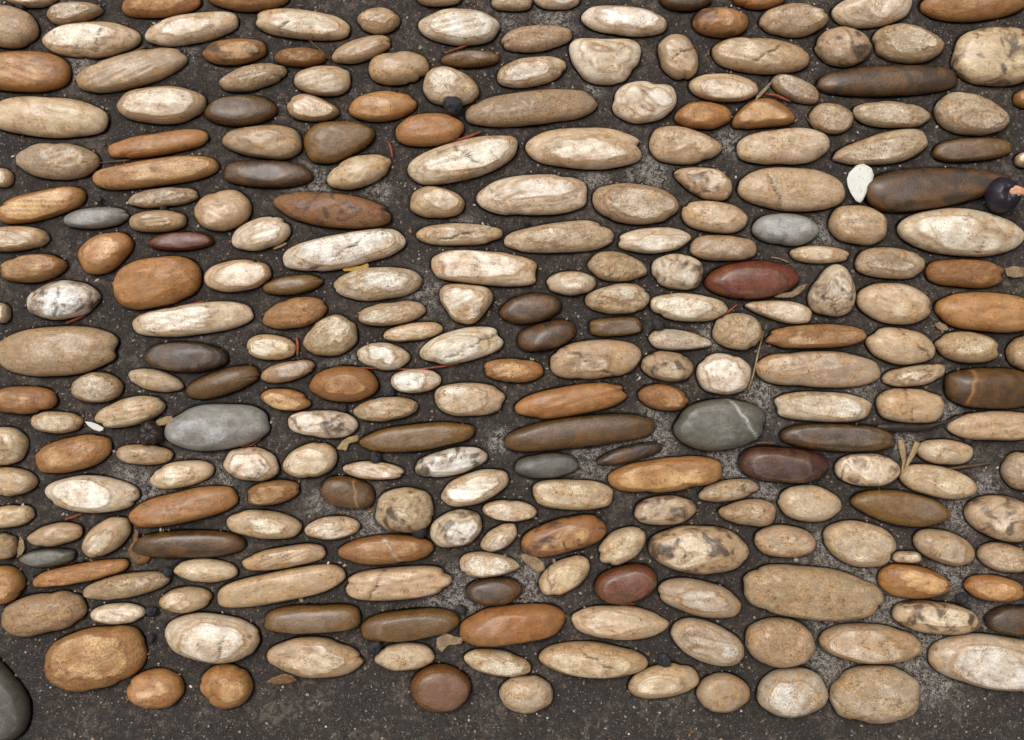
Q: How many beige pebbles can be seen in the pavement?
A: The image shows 177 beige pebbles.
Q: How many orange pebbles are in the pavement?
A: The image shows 44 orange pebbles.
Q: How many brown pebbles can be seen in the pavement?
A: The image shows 31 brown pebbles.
